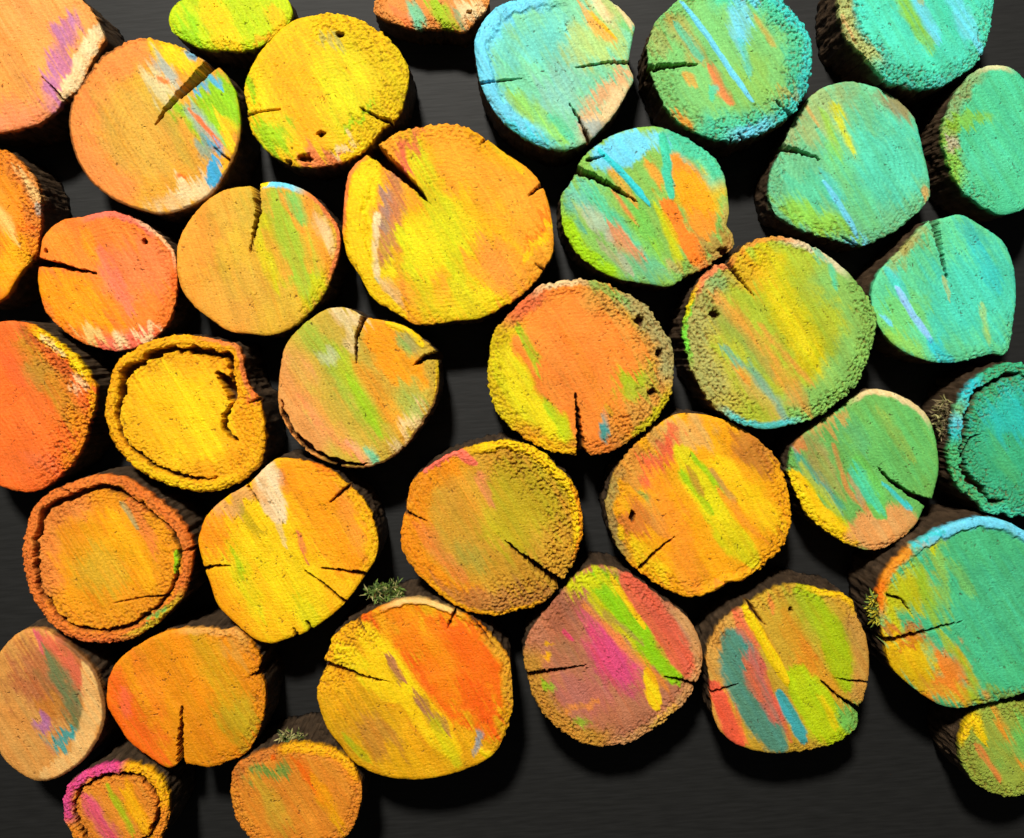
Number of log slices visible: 36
